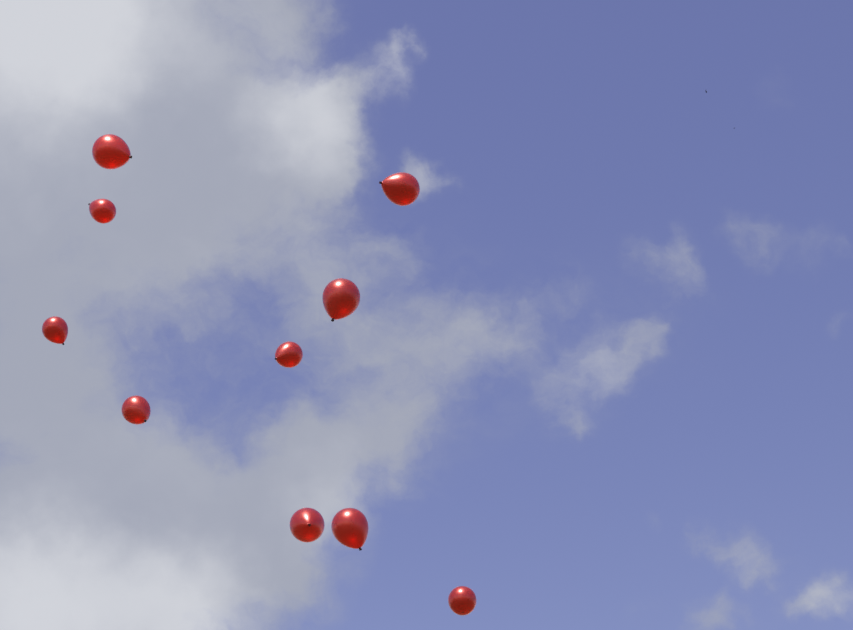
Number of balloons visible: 10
